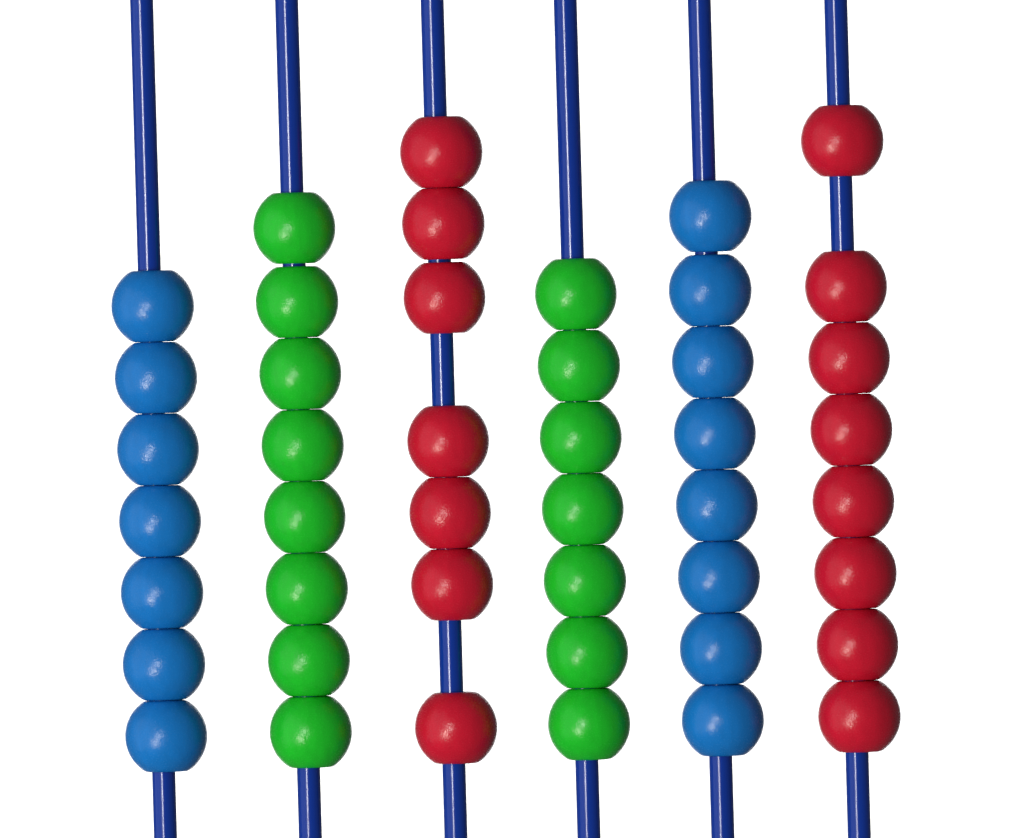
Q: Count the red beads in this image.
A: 15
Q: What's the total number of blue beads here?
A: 15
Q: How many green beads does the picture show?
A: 15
